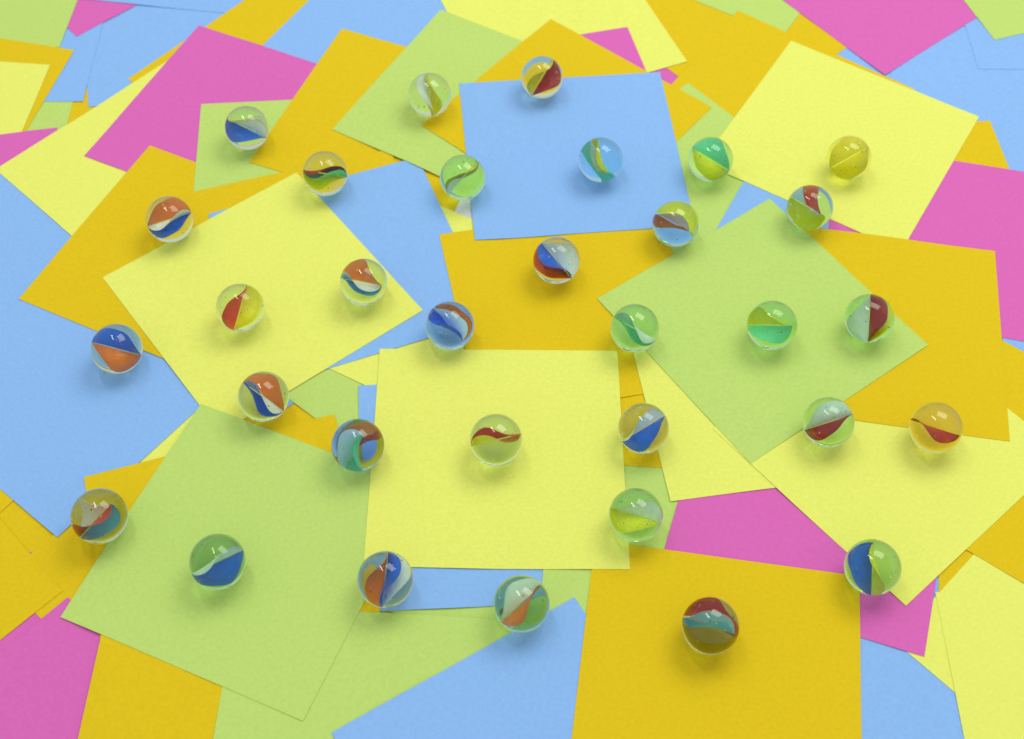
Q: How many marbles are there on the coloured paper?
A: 32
